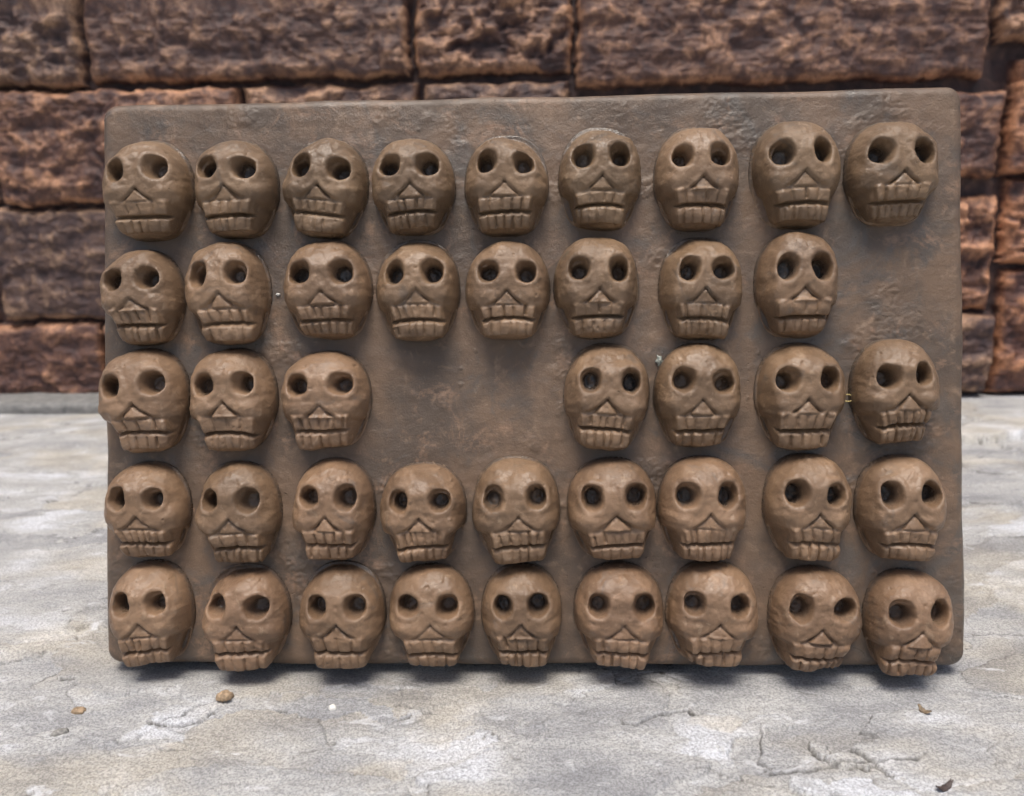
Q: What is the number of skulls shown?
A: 42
